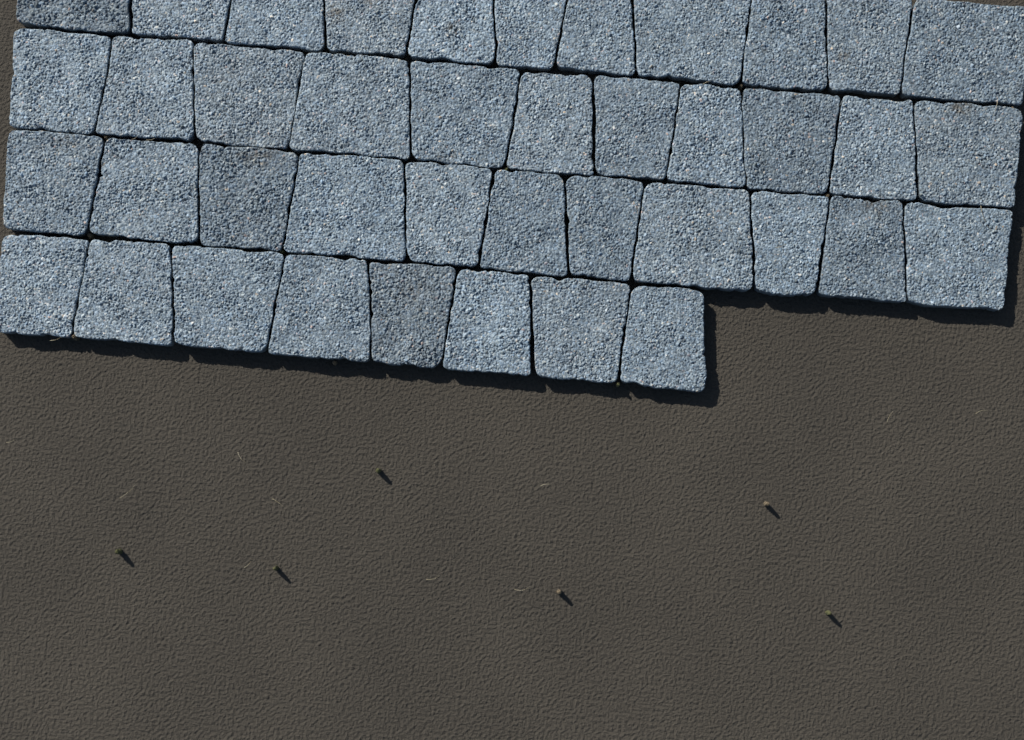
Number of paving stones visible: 41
